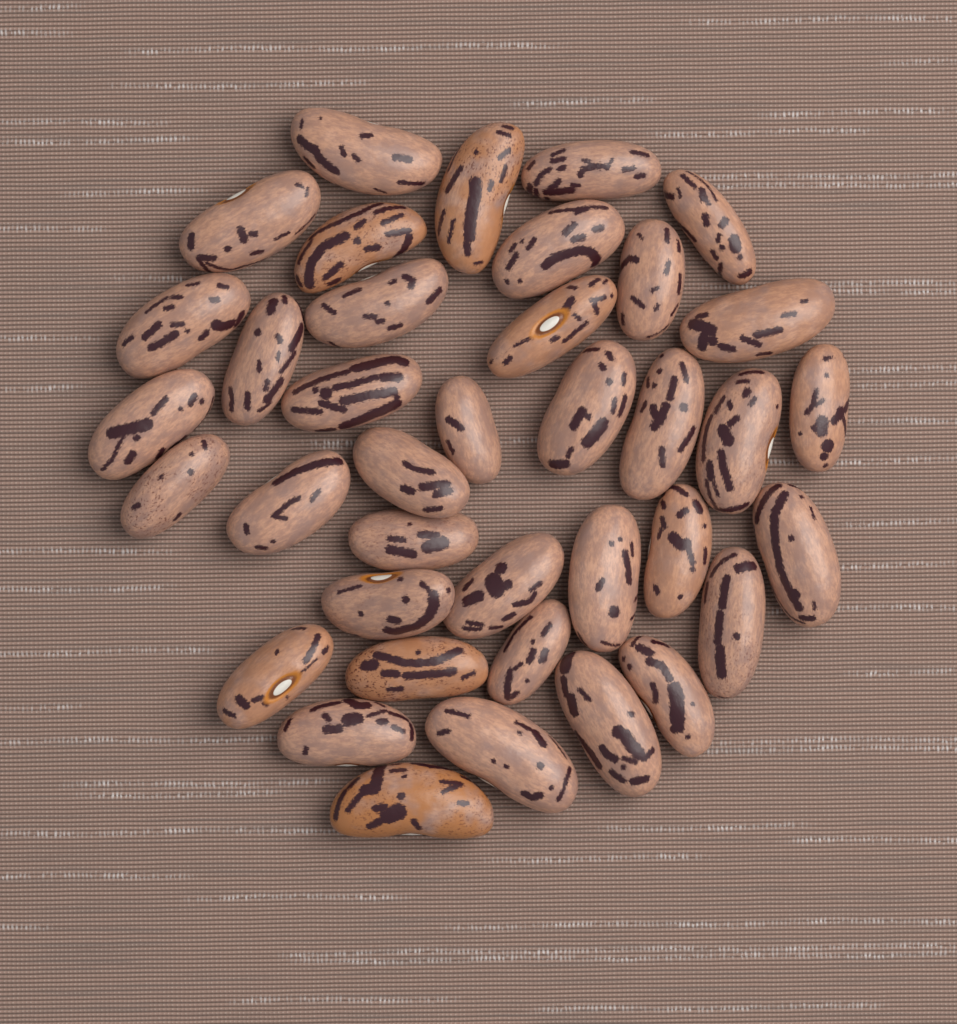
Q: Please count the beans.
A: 38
